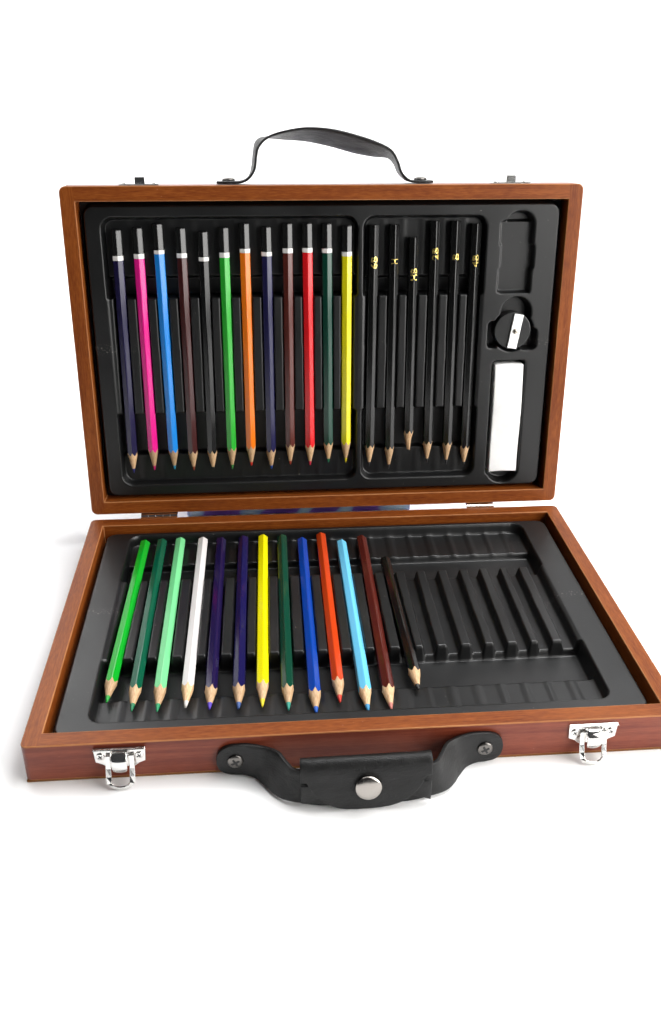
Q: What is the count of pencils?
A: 31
